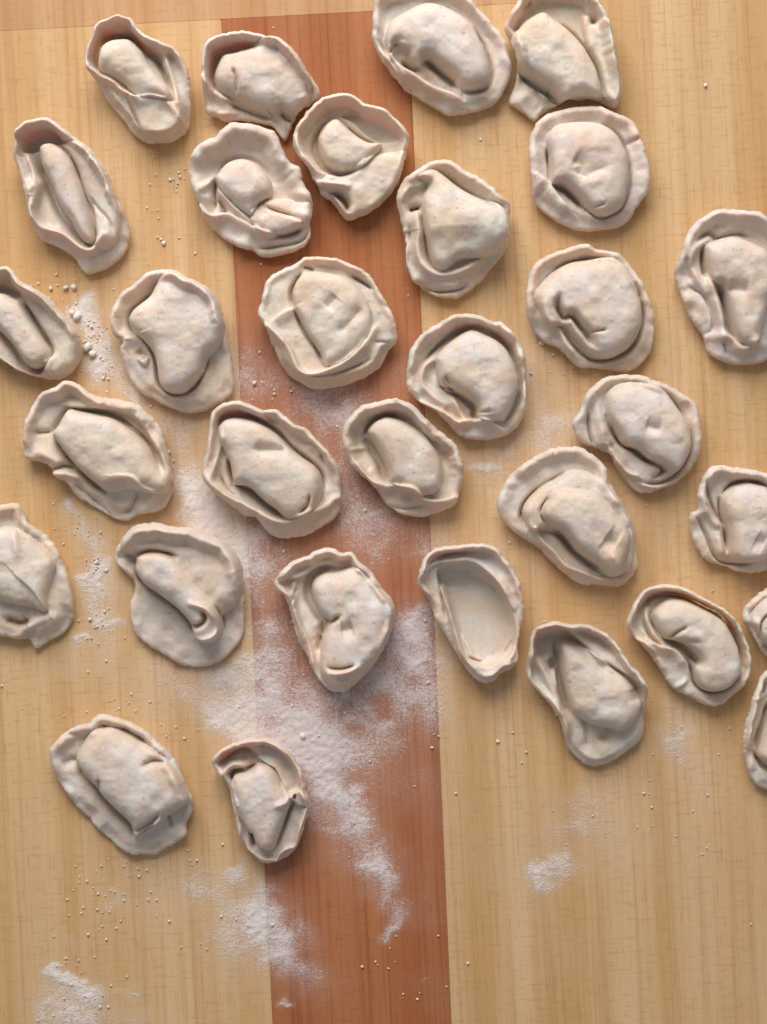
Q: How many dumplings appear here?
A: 31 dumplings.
